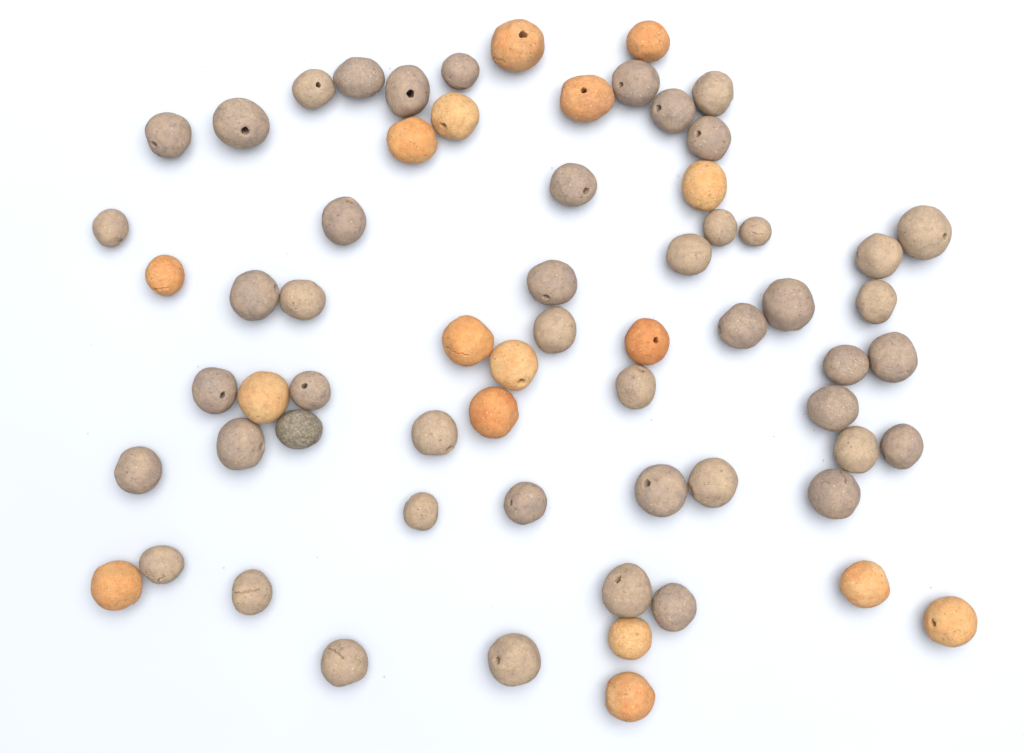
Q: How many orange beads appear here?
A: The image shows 17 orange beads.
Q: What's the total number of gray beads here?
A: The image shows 48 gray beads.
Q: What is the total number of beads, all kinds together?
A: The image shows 65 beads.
